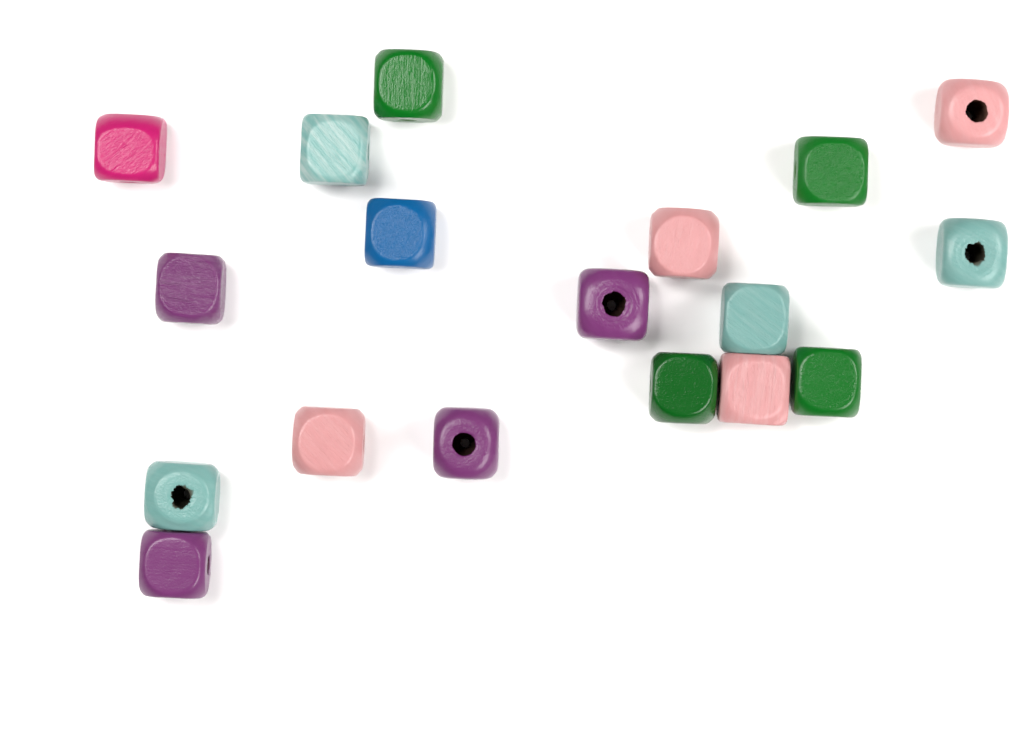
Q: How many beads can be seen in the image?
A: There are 18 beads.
